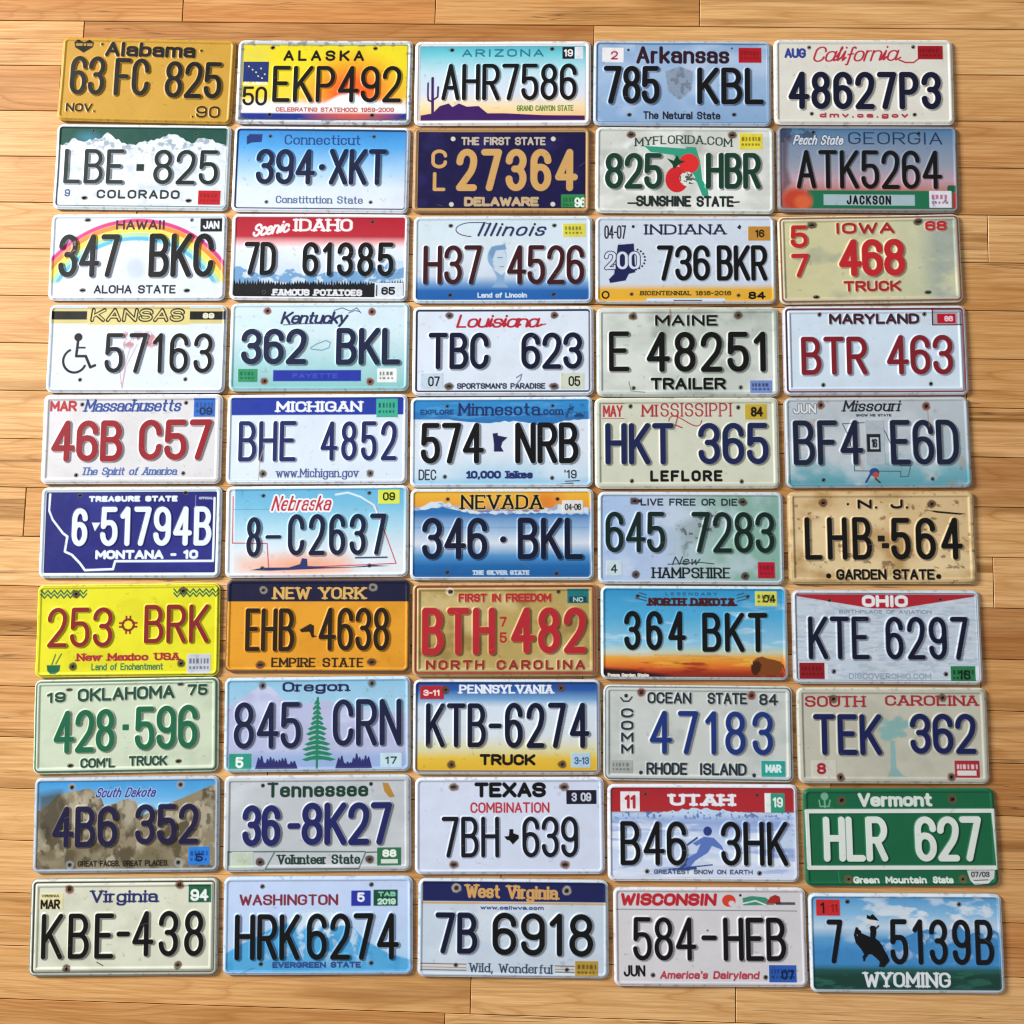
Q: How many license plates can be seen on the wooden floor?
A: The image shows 50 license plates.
